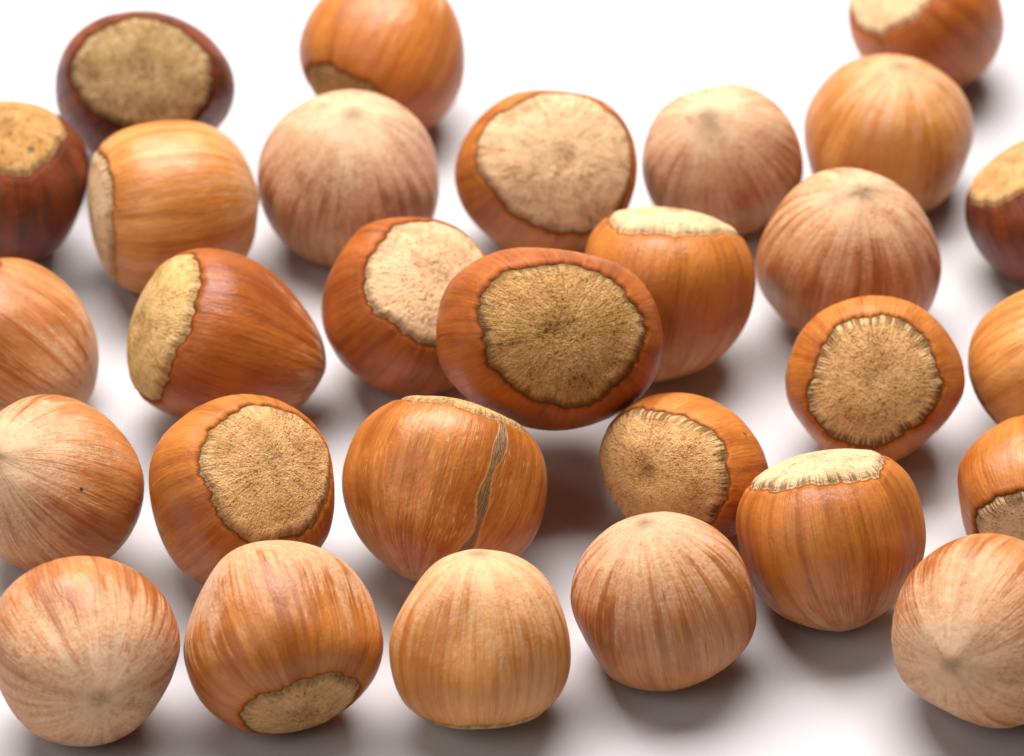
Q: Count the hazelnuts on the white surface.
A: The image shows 29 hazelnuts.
